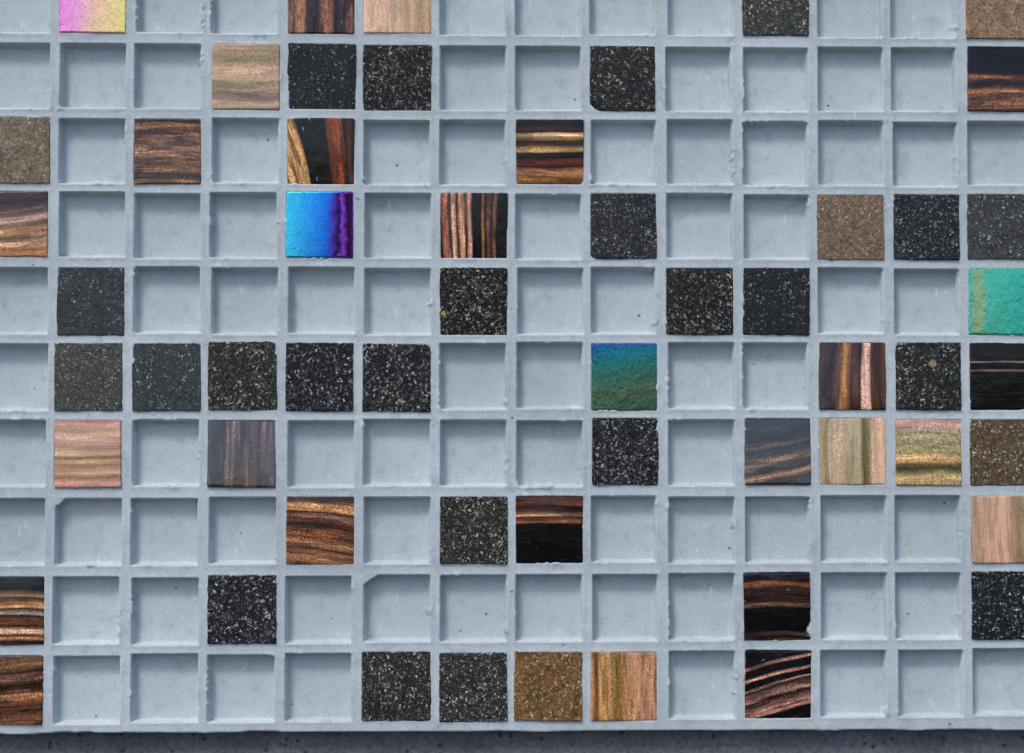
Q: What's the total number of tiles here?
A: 56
